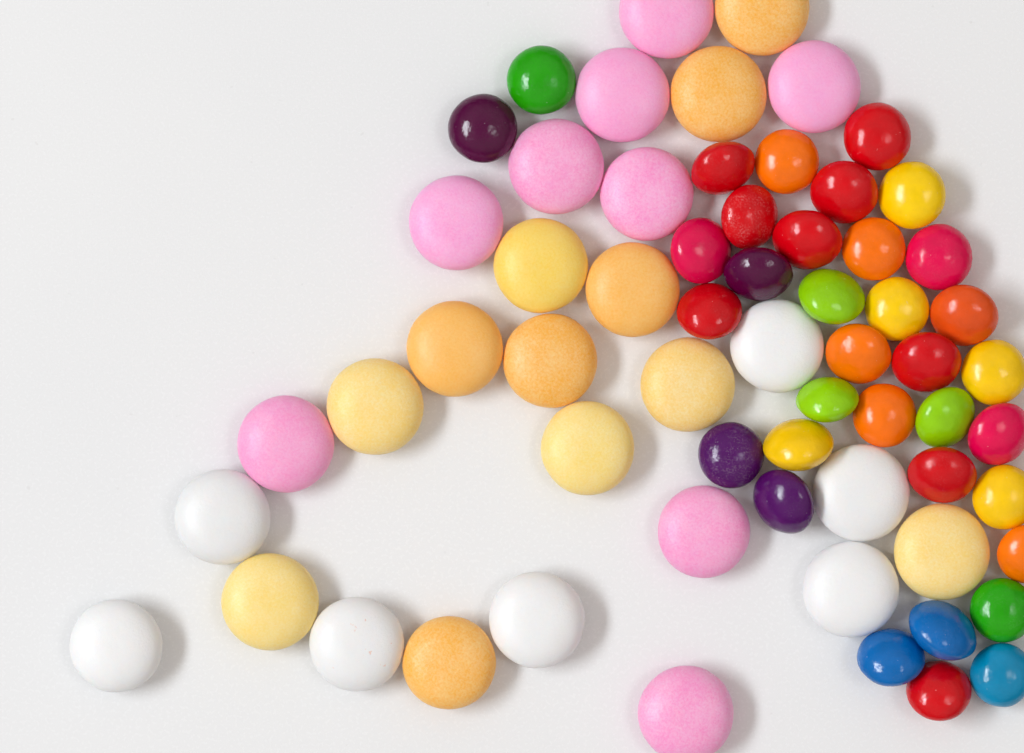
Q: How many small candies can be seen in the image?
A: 35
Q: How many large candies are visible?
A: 28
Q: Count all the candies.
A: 63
